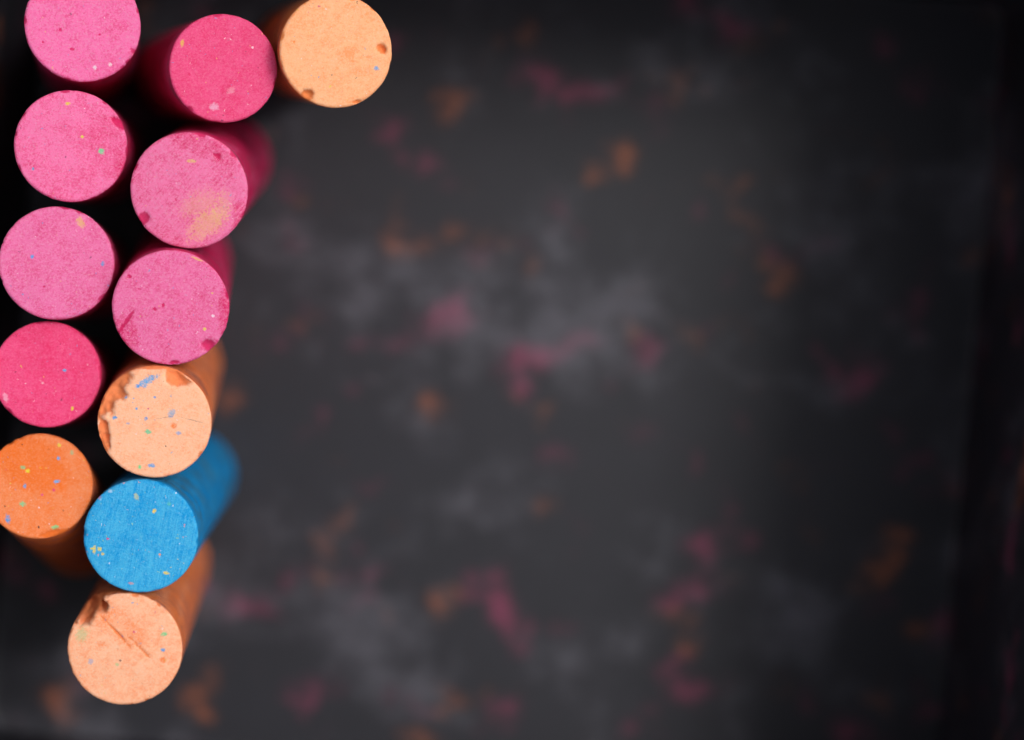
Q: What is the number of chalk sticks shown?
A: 12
